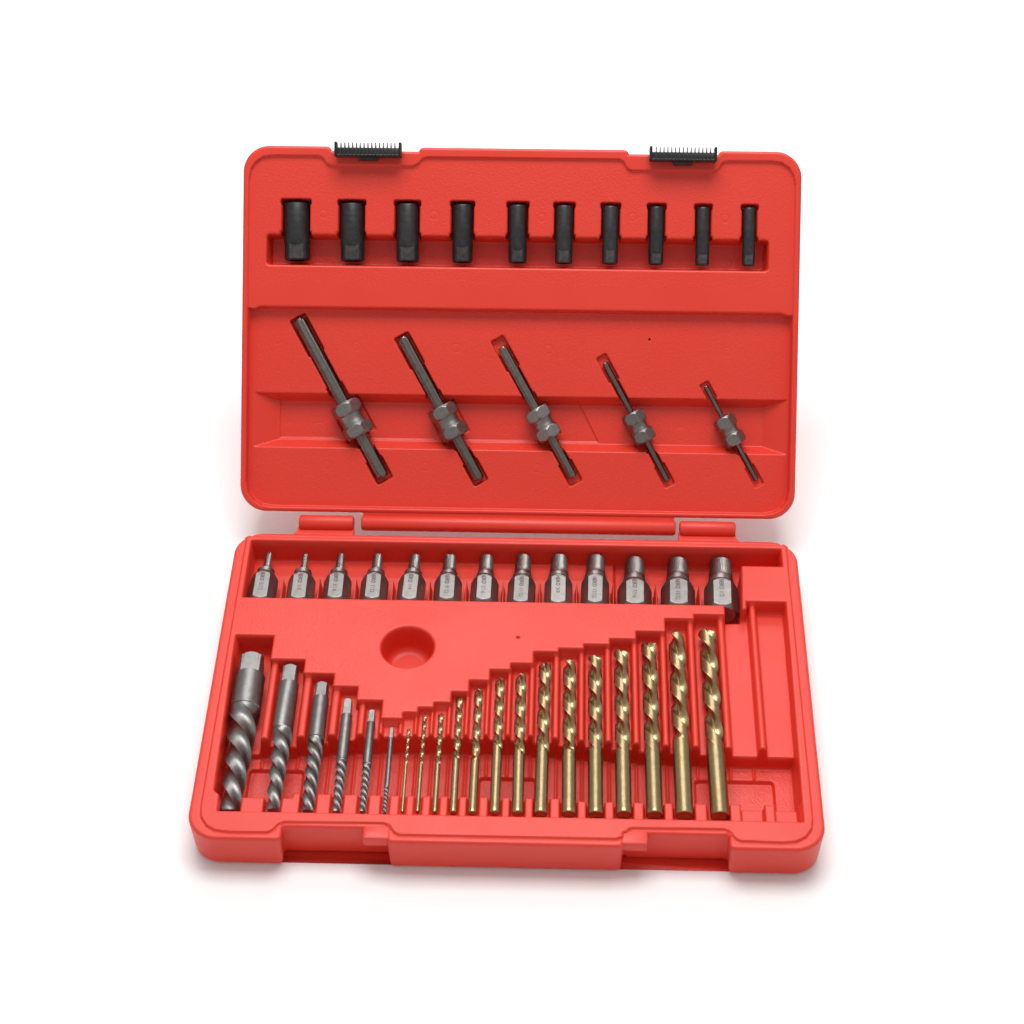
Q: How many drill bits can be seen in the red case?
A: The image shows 14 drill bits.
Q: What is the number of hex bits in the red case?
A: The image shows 13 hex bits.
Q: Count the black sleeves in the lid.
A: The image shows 10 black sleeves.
